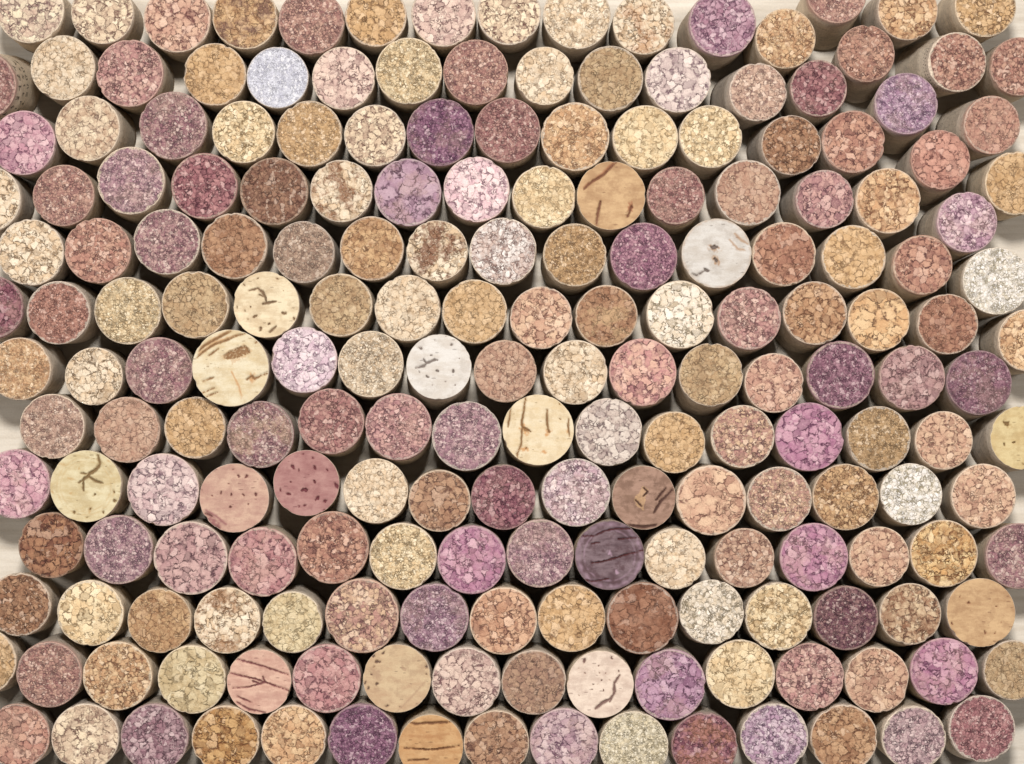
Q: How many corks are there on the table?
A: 200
